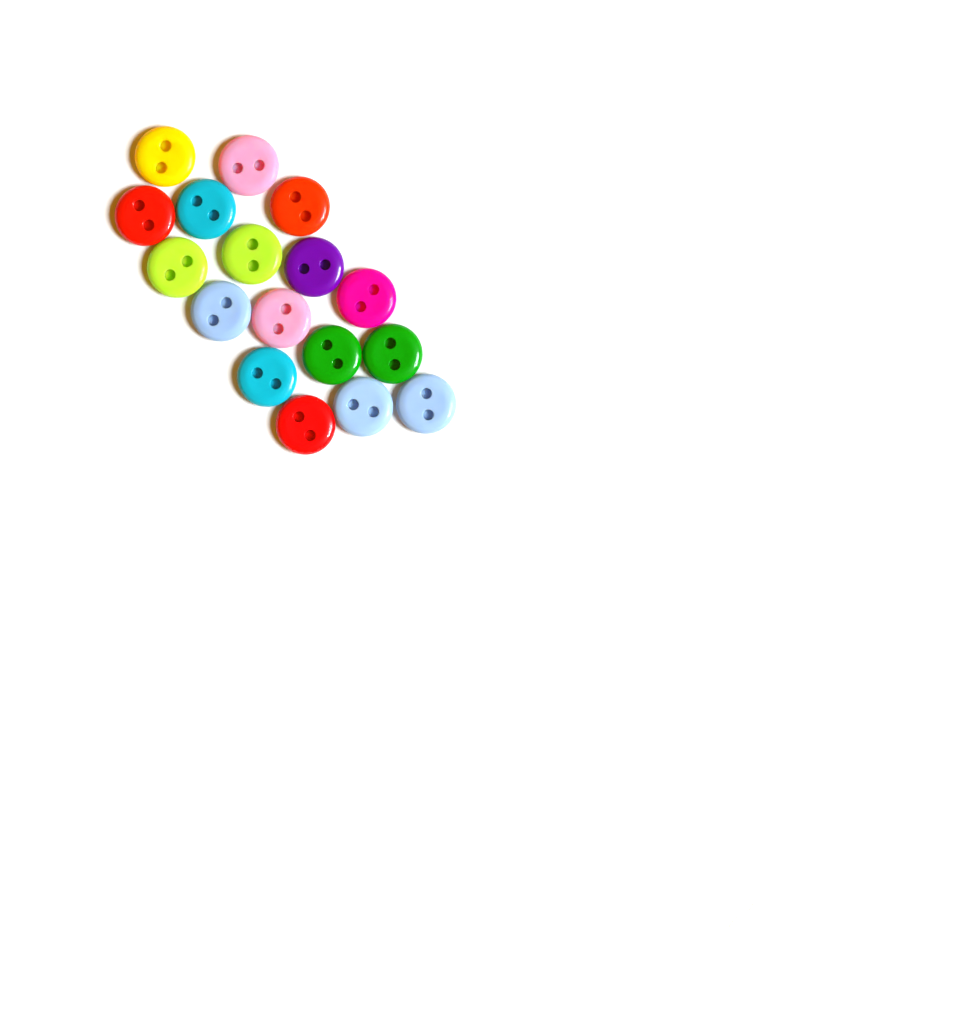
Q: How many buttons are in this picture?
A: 17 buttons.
